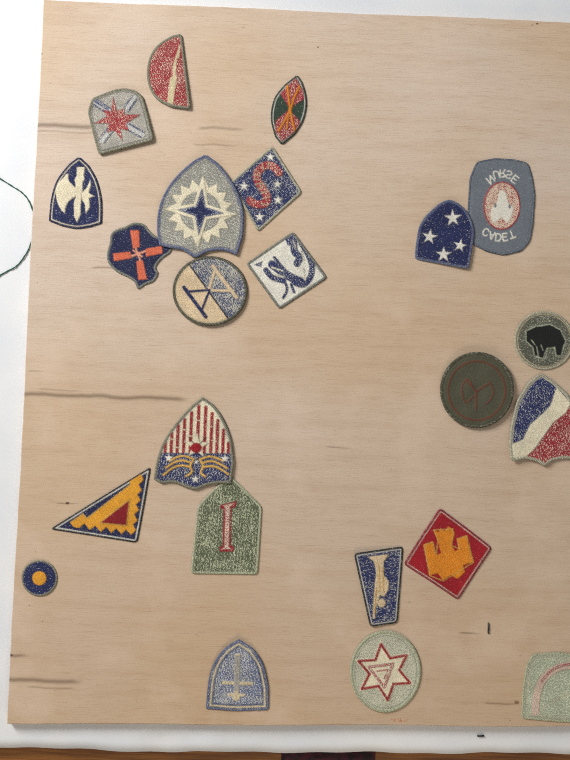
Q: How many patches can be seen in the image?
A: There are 23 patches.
